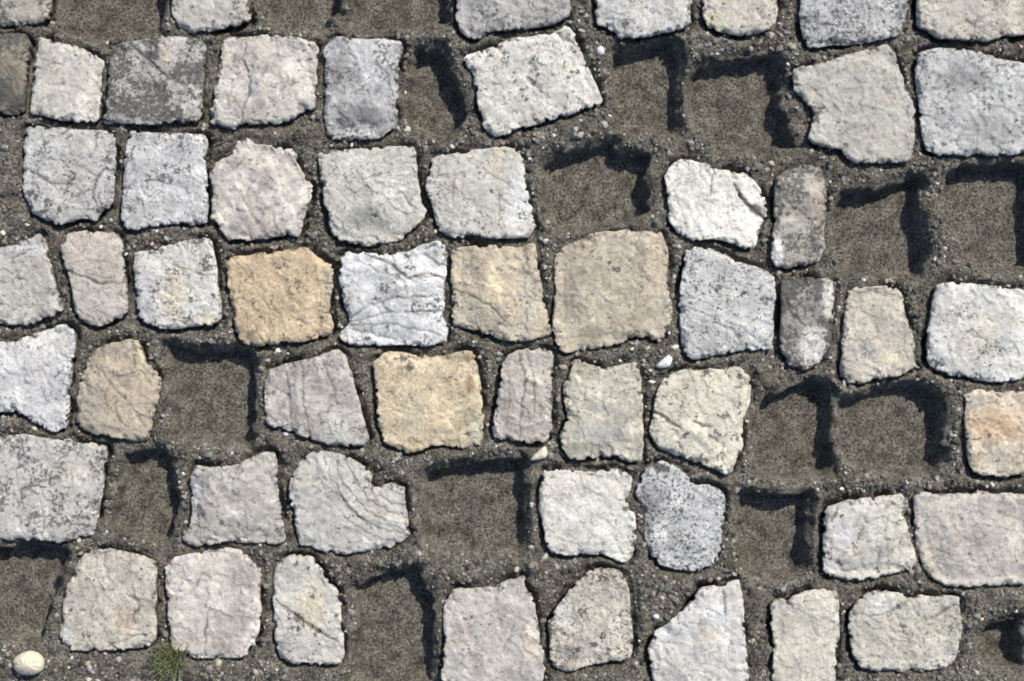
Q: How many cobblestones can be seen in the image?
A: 56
